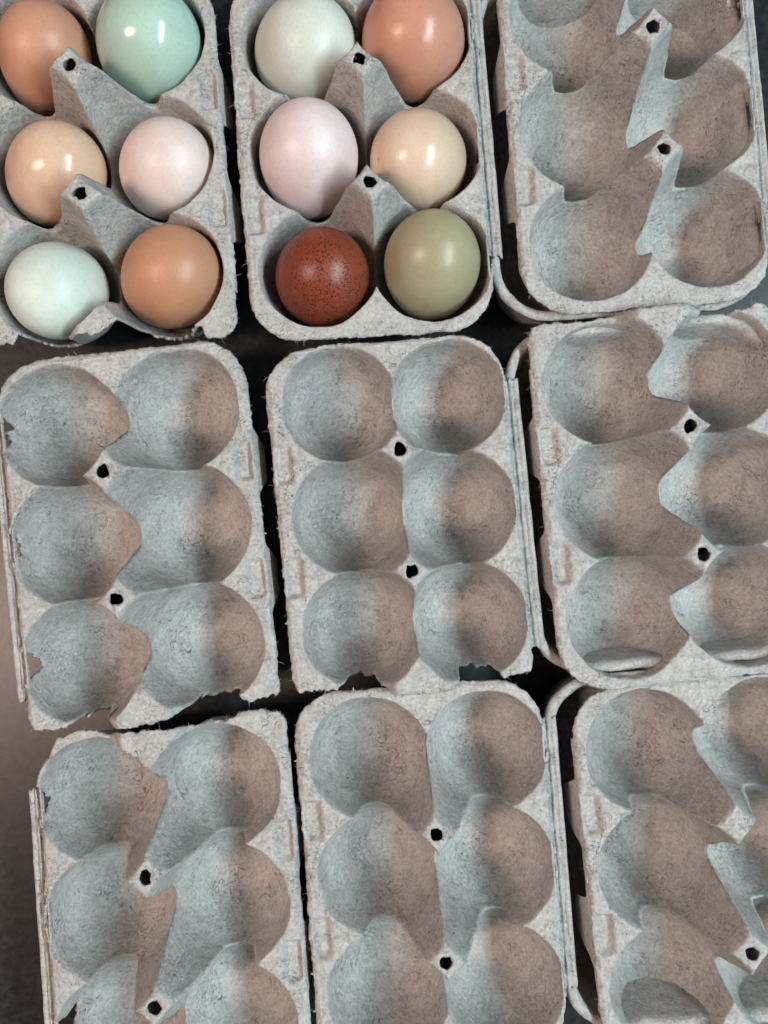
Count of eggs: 12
